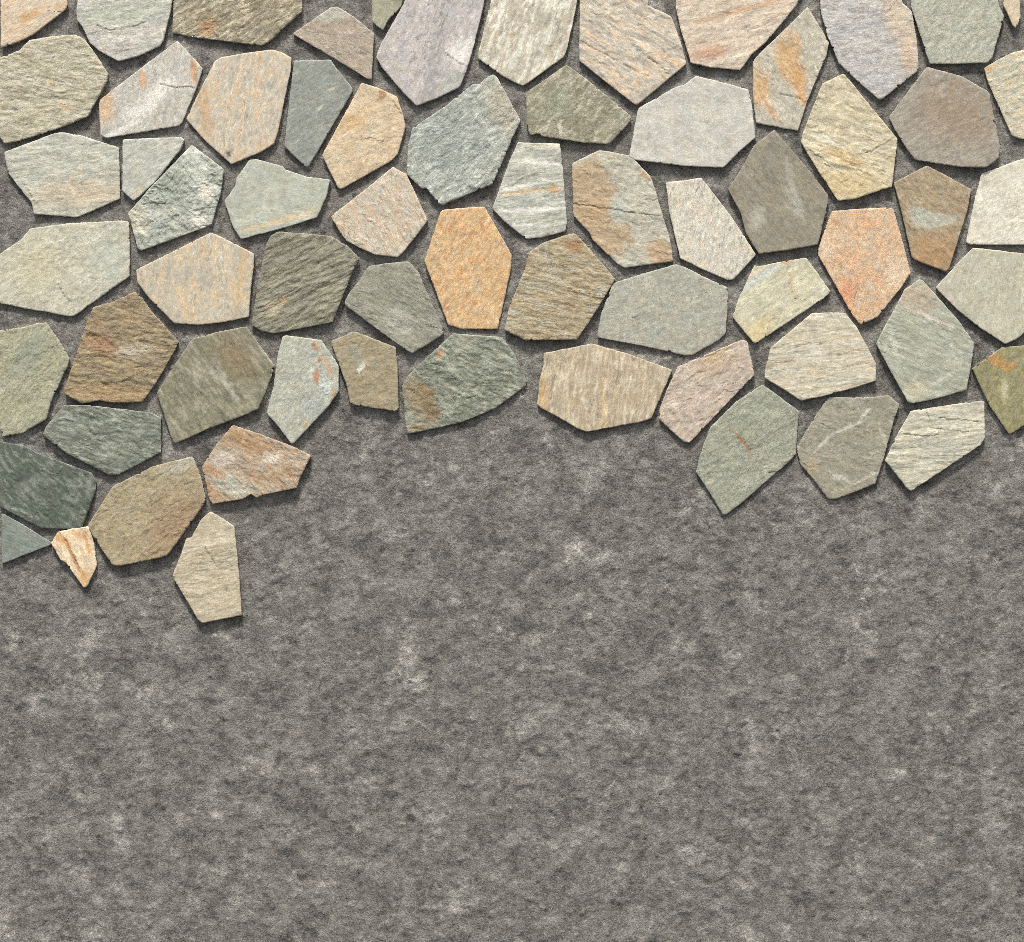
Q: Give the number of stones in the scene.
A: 66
